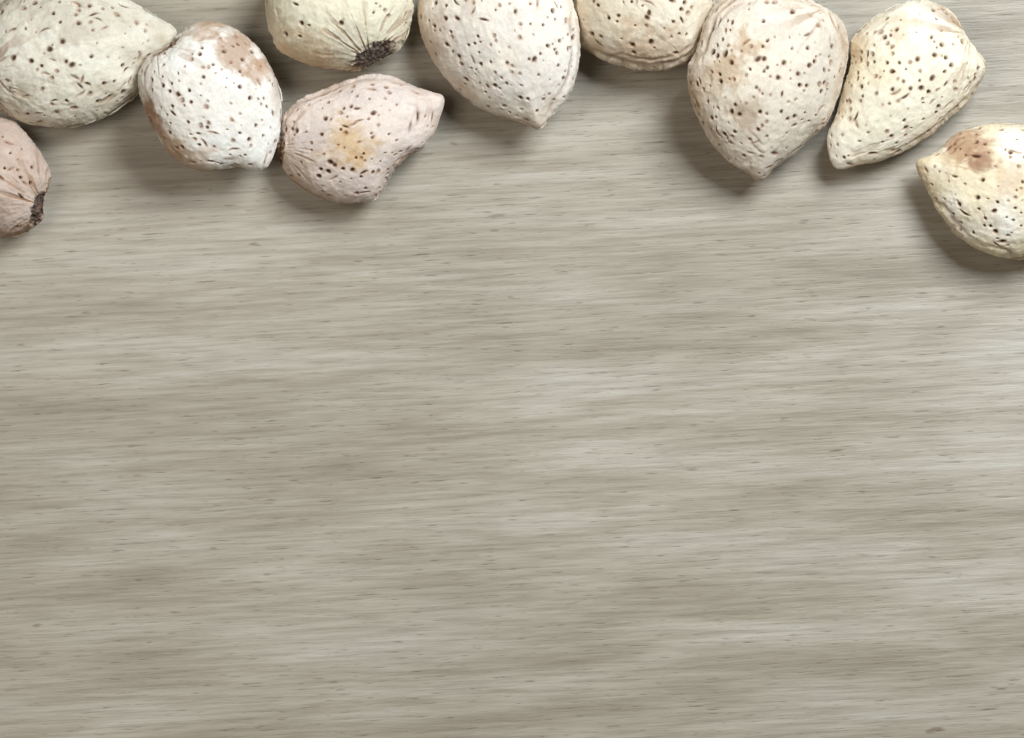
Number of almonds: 10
